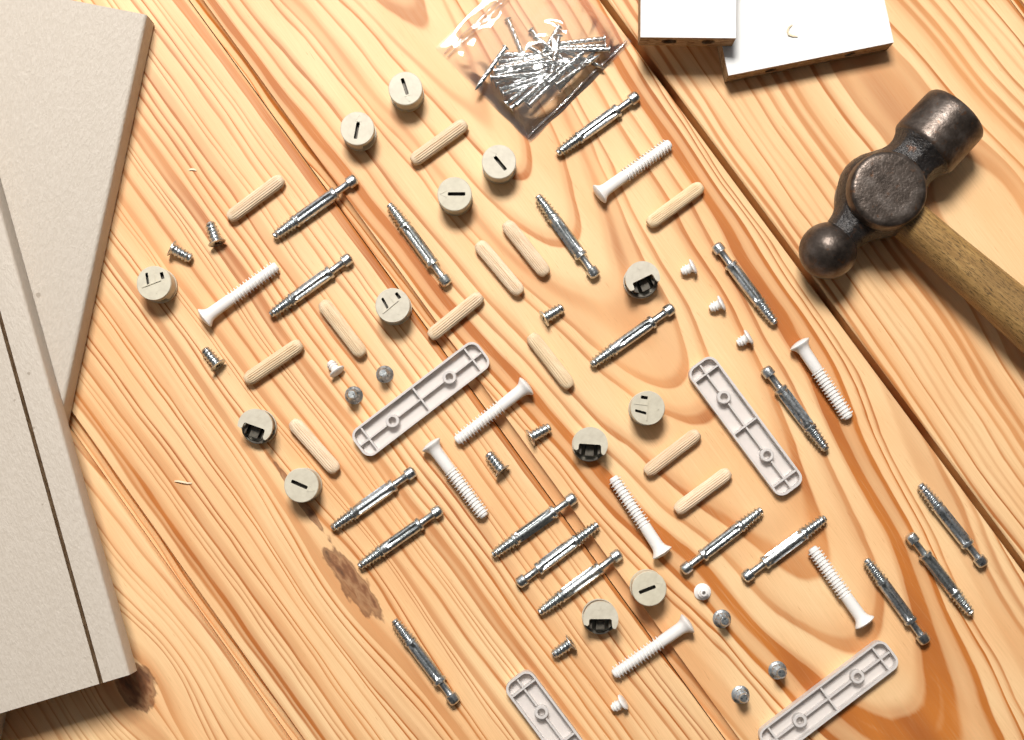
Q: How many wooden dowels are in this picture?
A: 12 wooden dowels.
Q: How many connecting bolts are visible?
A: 19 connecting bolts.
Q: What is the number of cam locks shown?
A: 13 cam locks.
